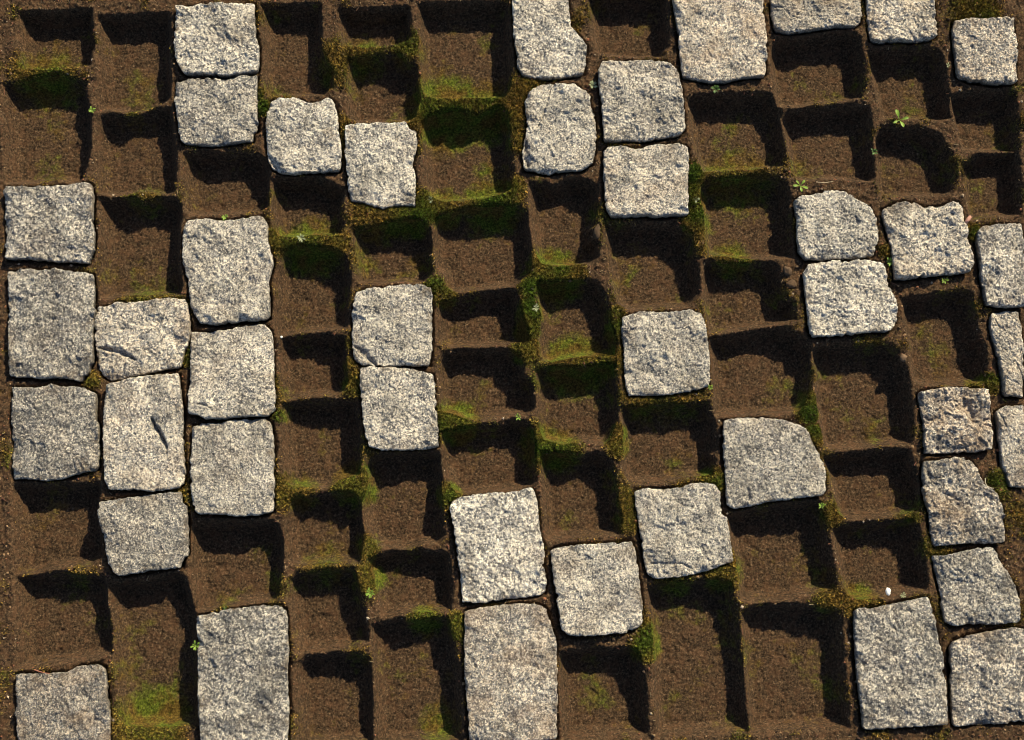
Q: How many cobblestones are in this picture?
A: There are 42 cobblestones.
